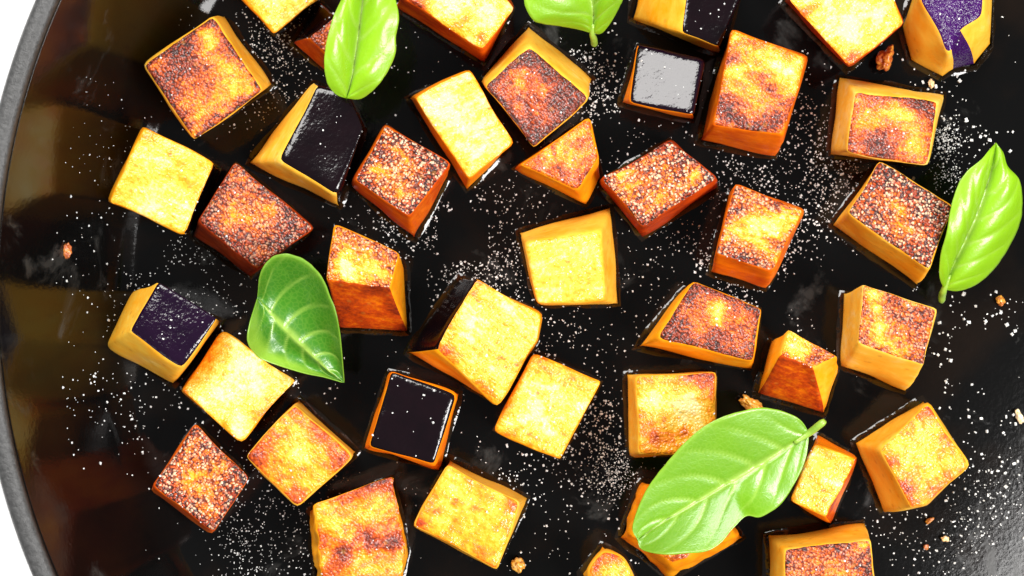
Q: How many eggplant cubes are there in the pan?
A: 40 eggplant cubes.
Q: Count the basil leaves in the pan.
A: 5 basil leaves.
